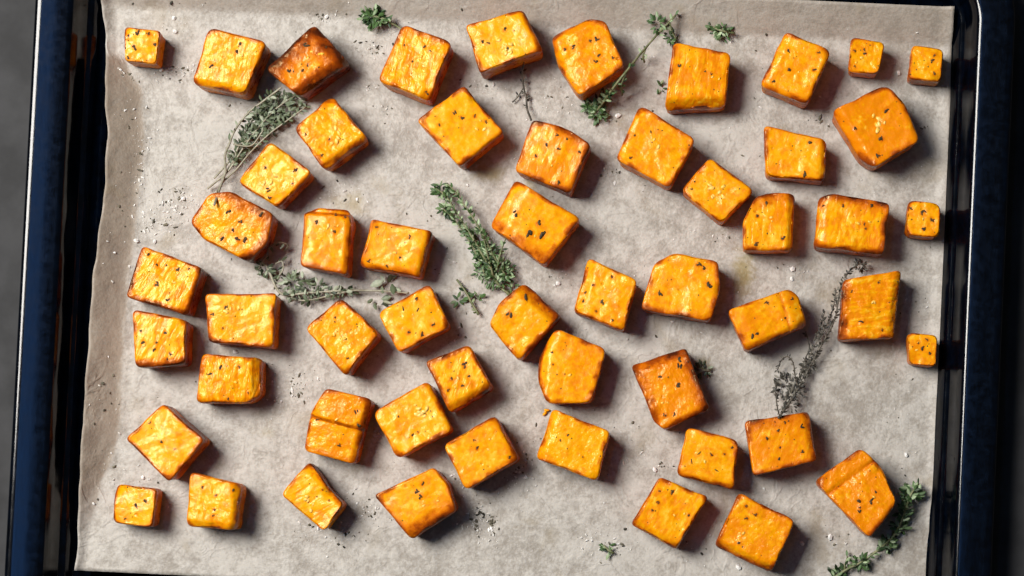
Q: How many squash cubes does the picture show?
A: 54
